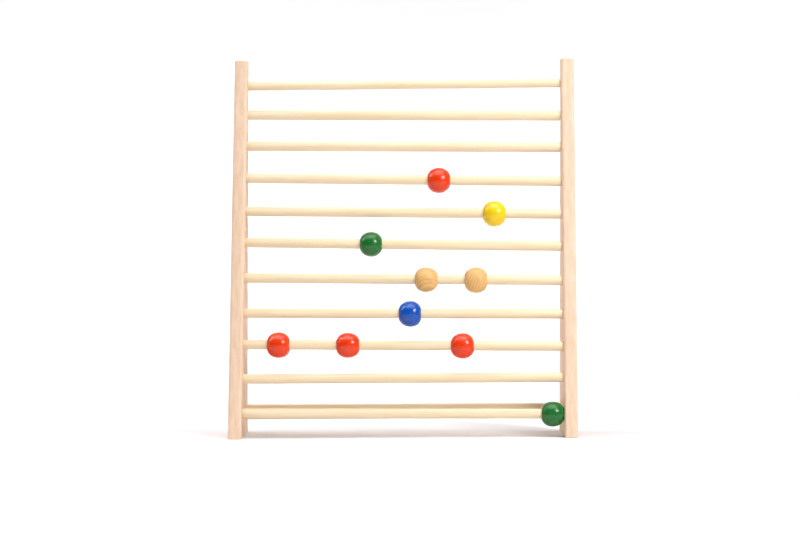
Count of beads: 10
